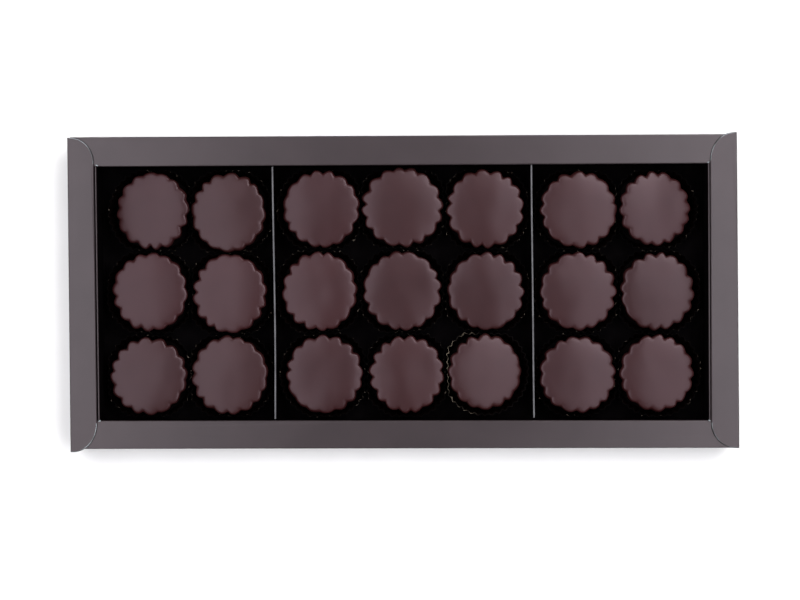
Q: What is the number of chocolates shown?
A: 21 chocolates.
